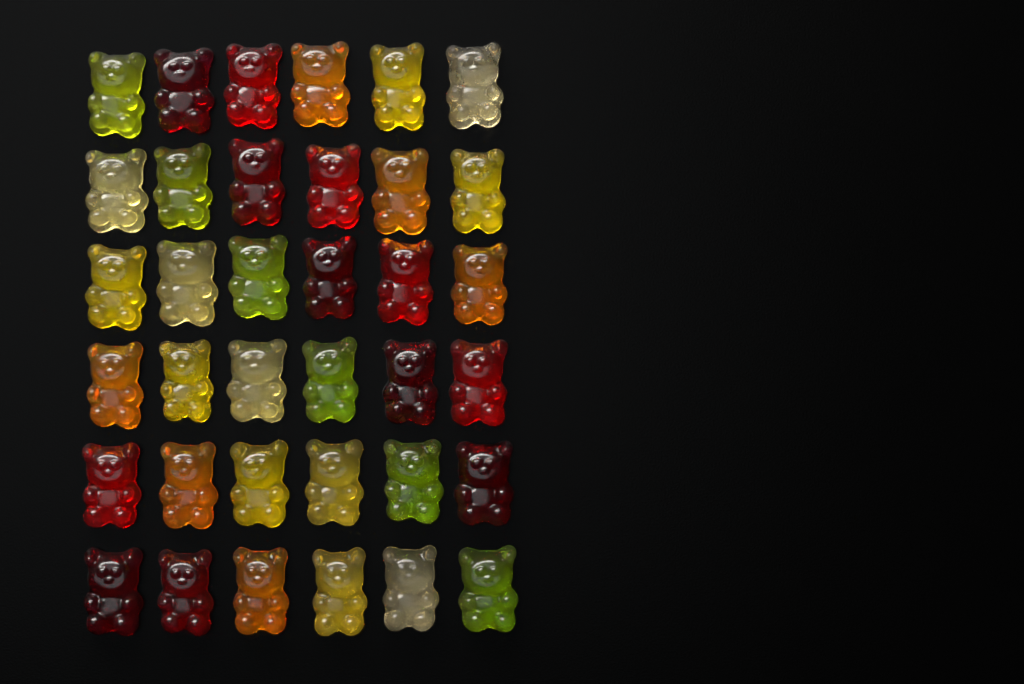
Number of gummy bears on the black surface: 36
